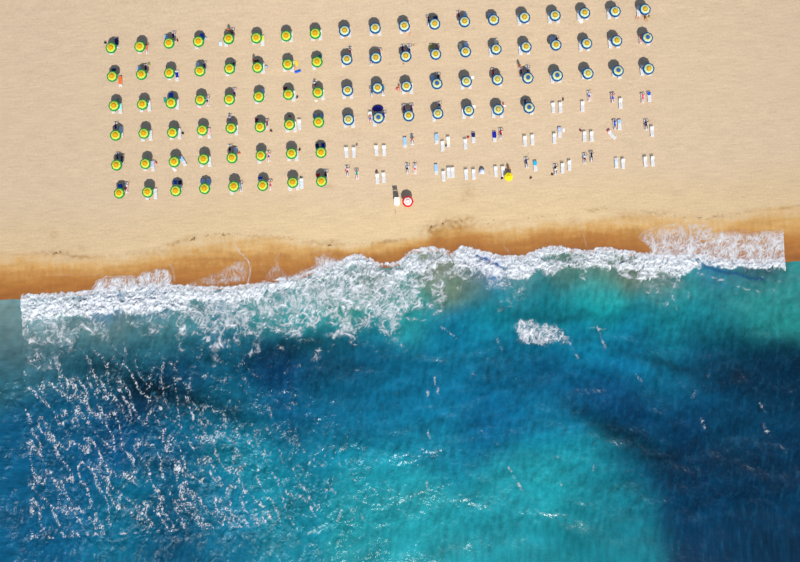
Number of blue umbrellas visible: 40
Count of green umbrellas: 48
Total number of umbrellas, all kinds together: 88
